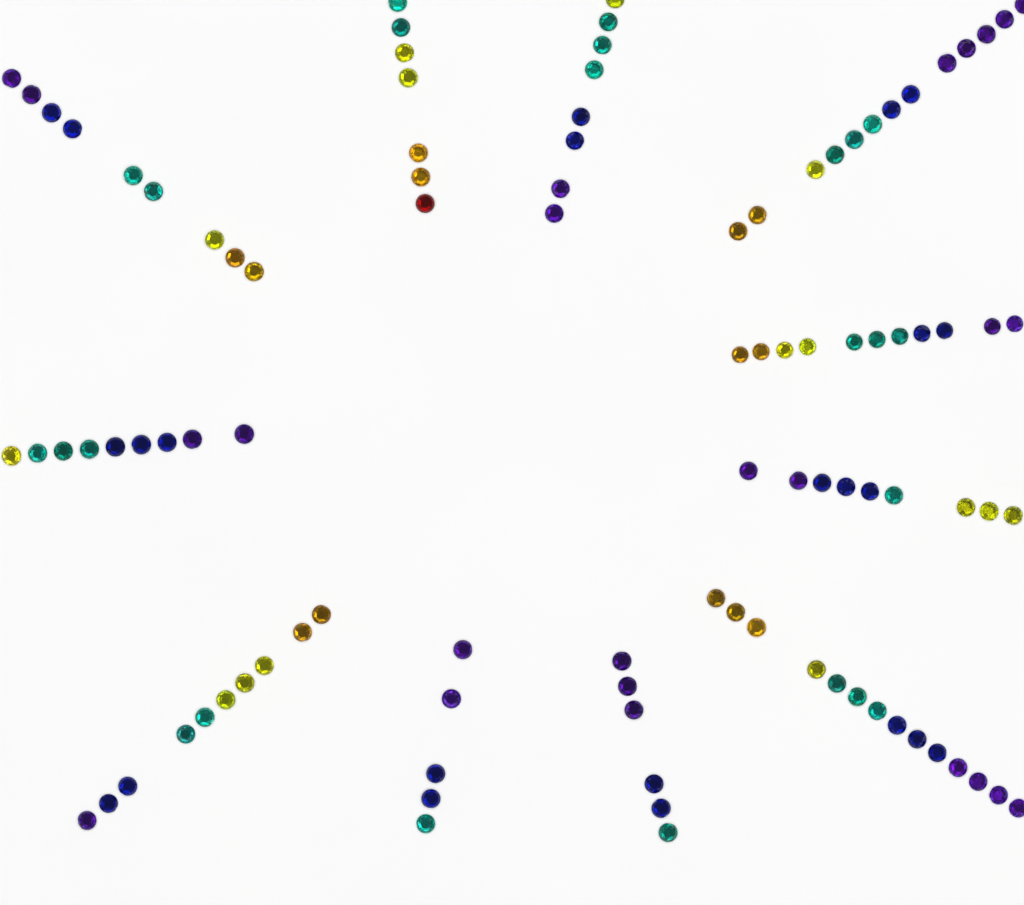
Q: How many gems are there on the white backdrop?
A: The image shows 101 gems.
